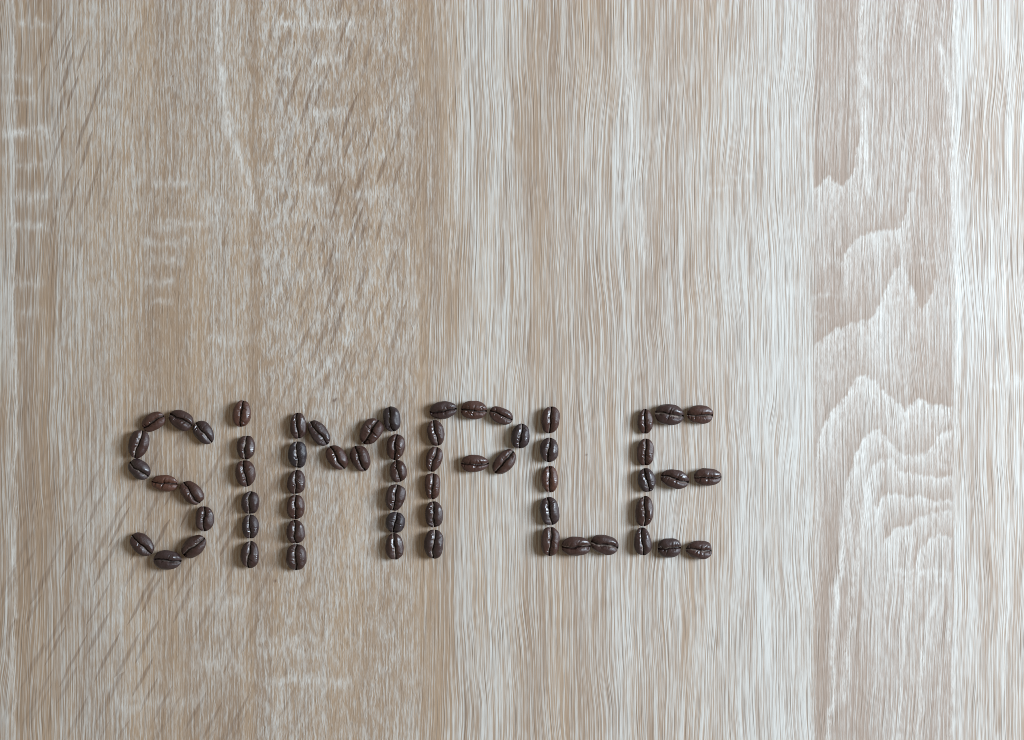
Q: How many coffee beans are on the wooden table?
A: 62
